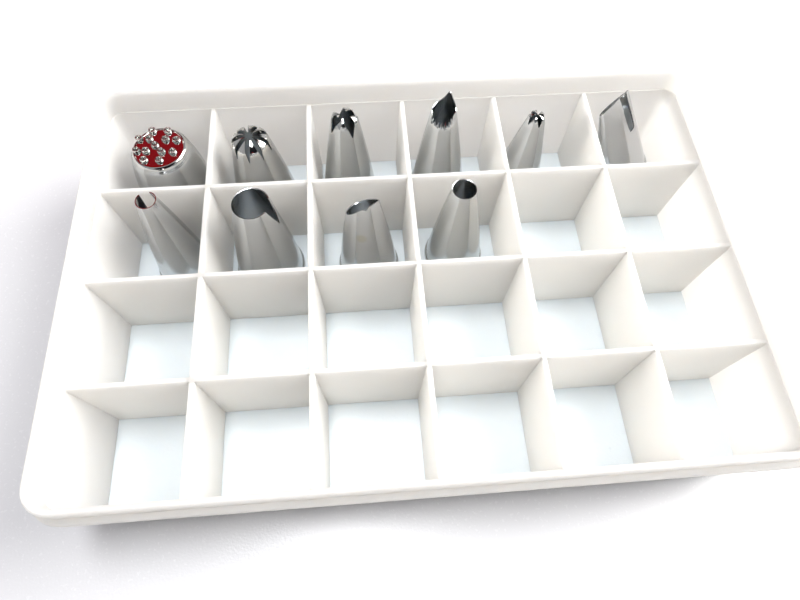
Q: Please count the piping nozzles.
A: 10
